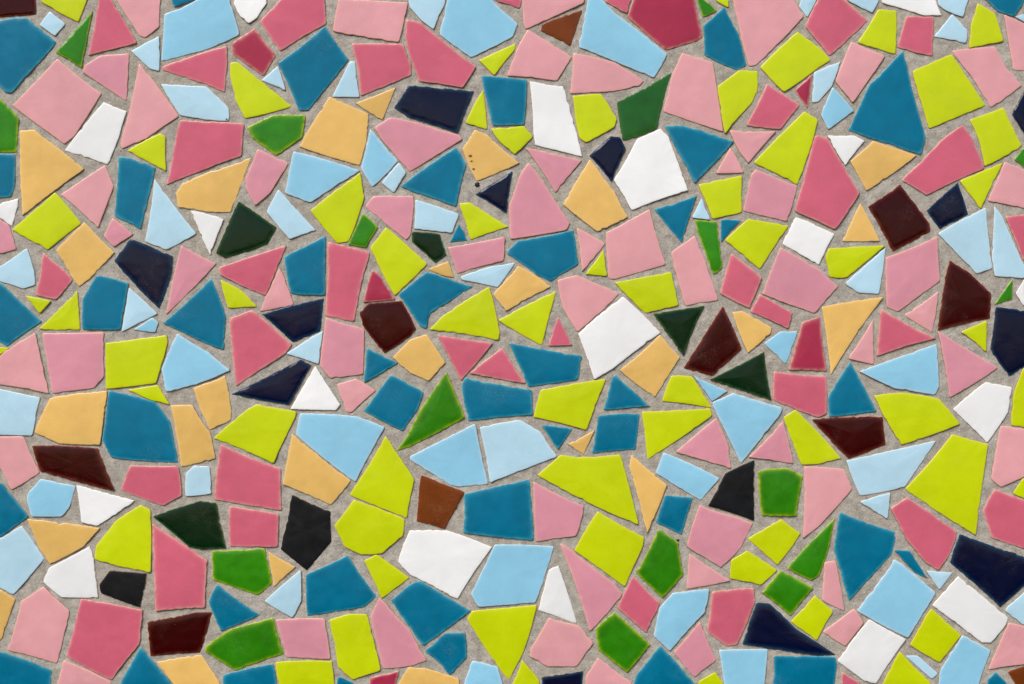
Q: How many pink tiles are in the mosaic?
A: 101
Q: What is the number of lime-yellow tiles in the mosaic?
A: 59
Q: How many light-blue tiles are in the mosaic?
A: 56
